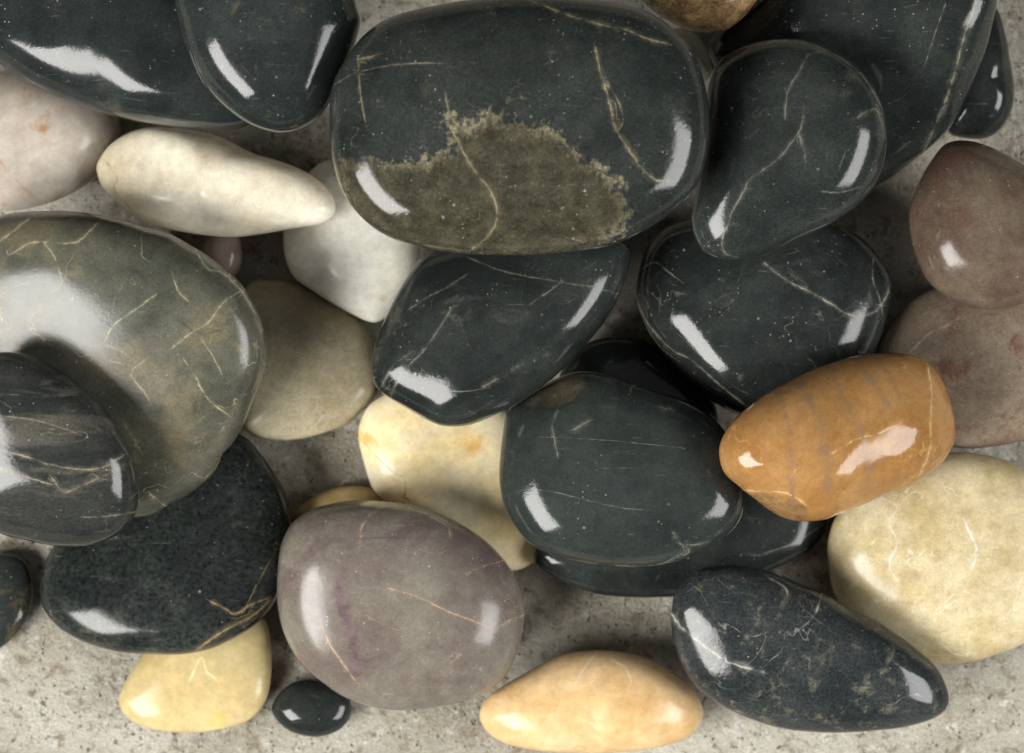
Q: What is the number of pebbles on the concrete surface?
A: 33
